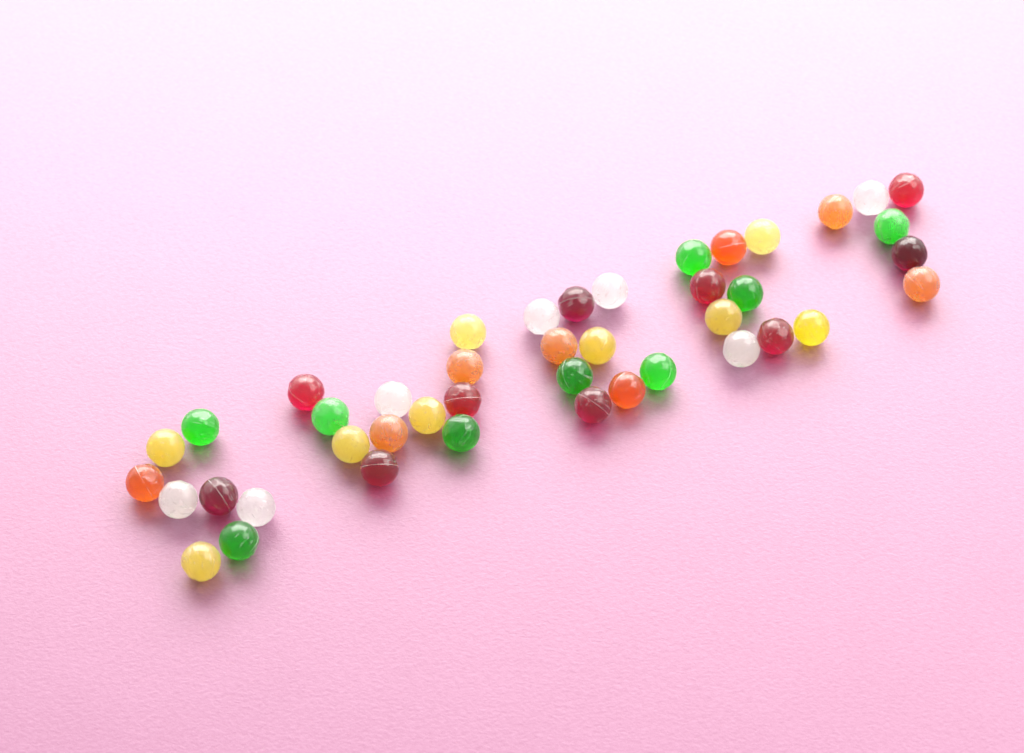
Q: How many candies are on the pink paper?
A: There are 43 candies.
